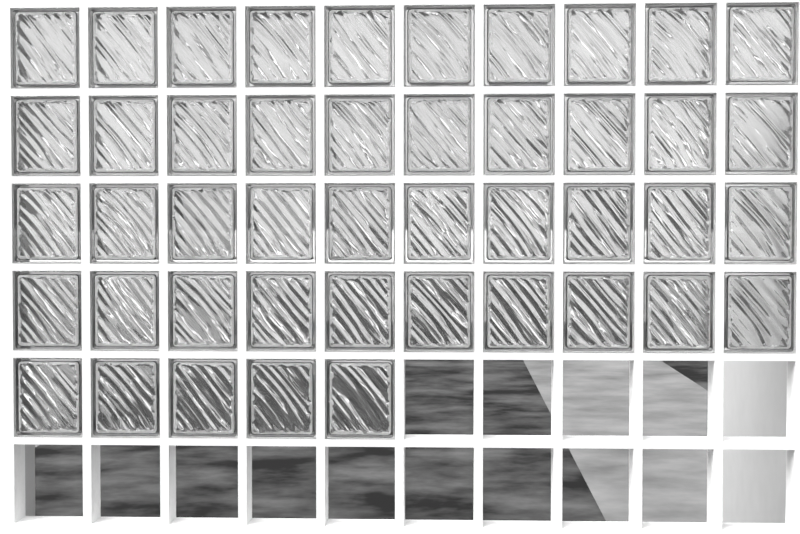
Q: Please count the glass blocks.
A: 45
